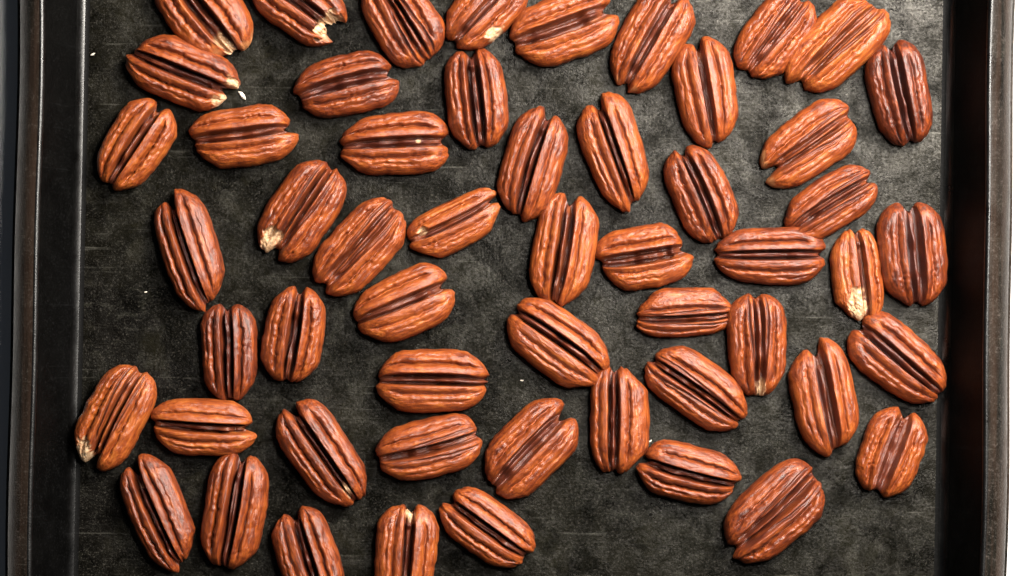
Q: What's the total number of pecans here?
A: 54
